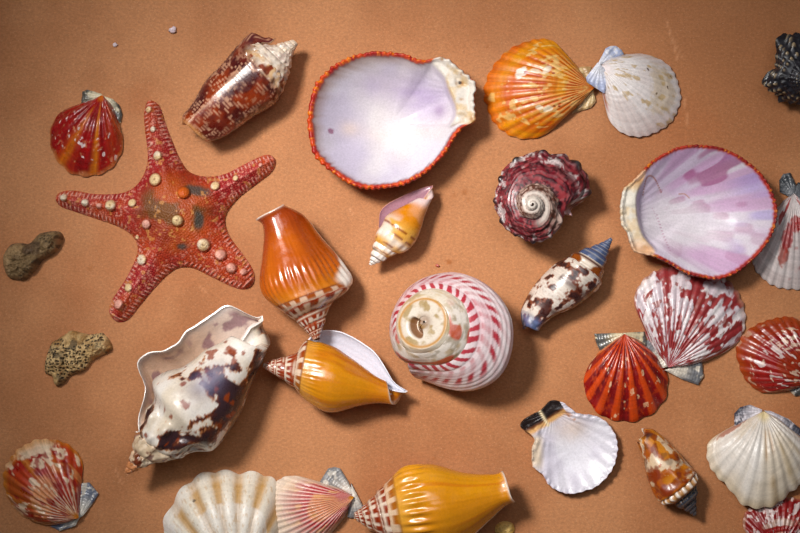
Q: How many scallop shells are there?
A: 15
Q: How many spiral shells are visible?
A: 11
